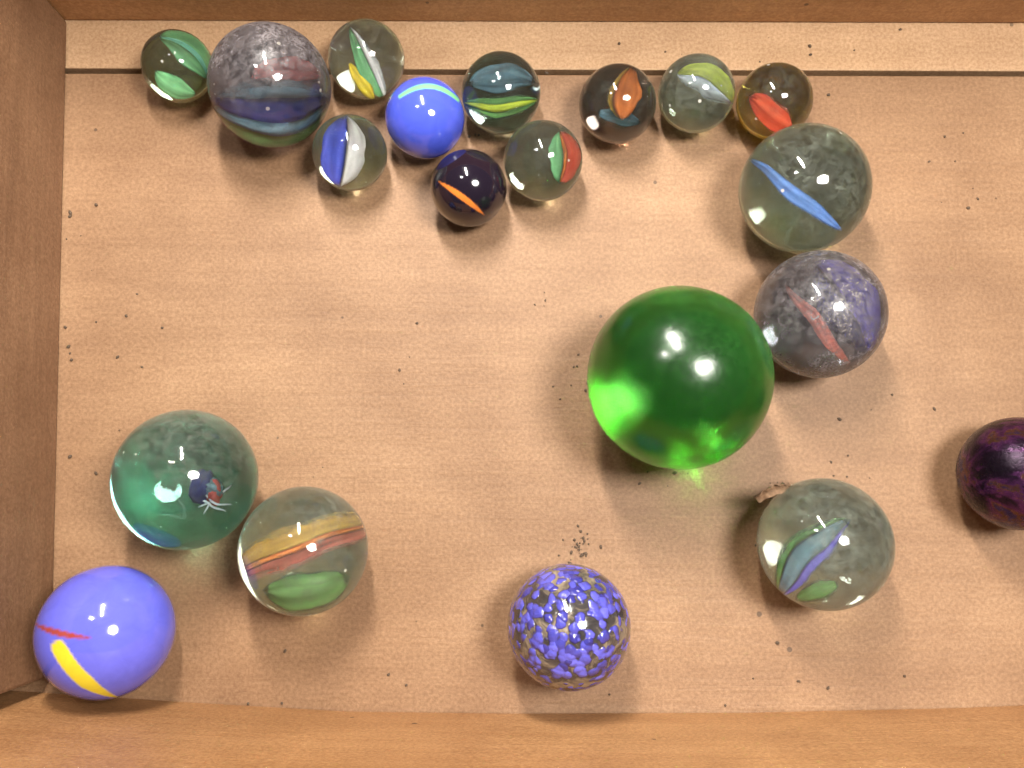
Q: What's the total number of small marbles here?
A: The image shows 10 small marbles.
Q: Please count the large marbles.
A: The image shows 10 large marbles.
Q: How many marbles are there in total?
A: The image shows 20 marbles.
